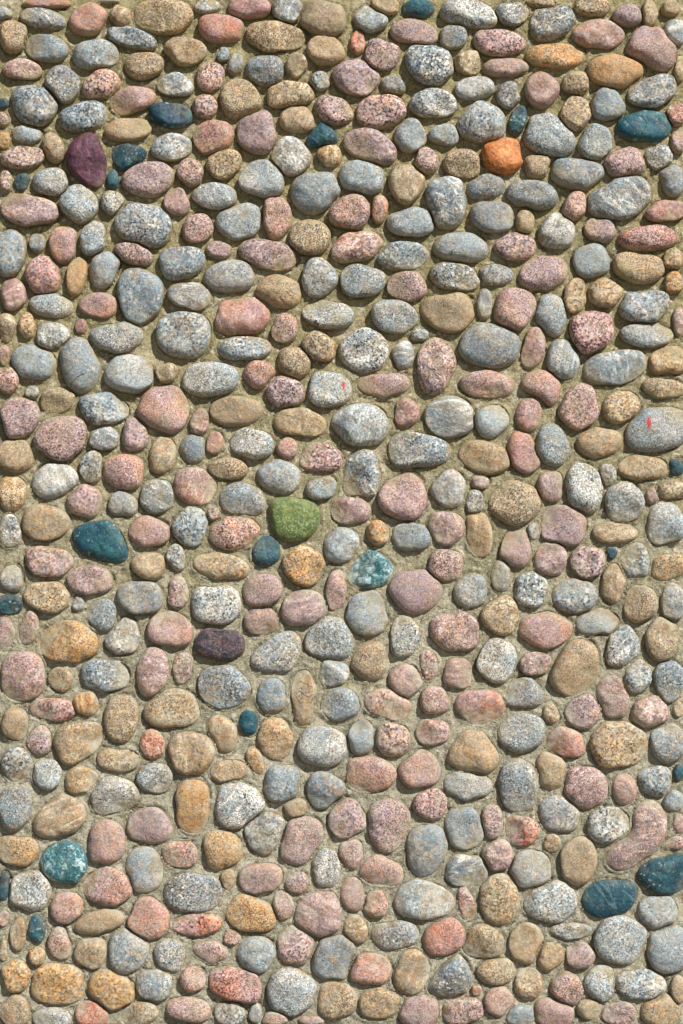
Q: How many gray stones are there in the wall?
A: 198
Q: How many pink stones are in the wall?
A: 181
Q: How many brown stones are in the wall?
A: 128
